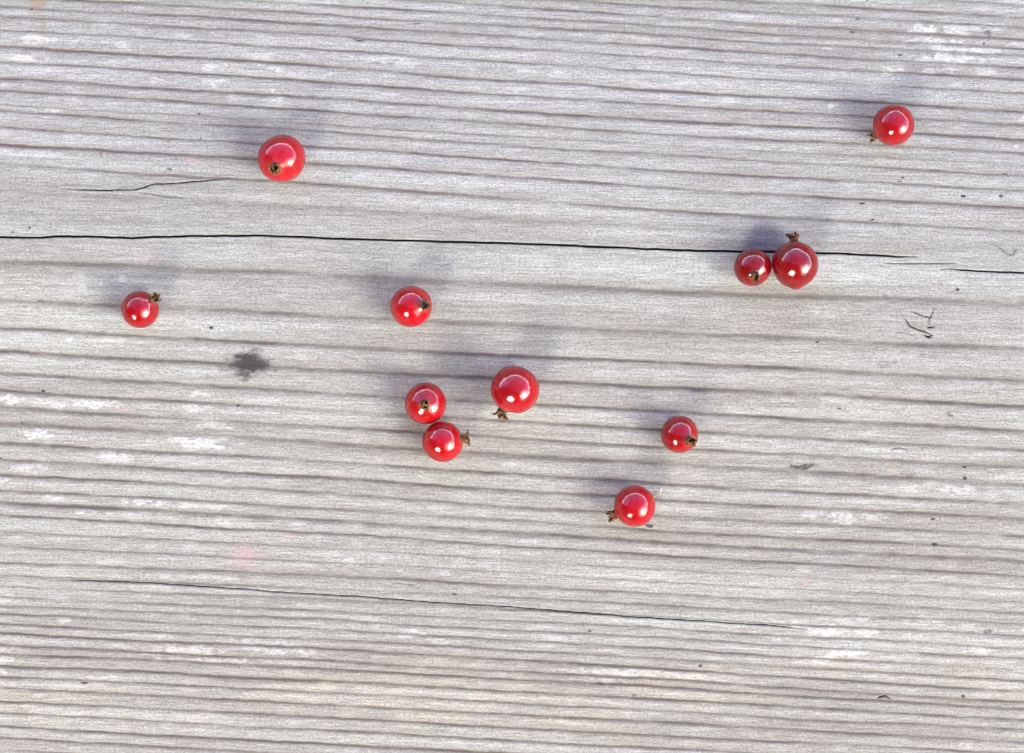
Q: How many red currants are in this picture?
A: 11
